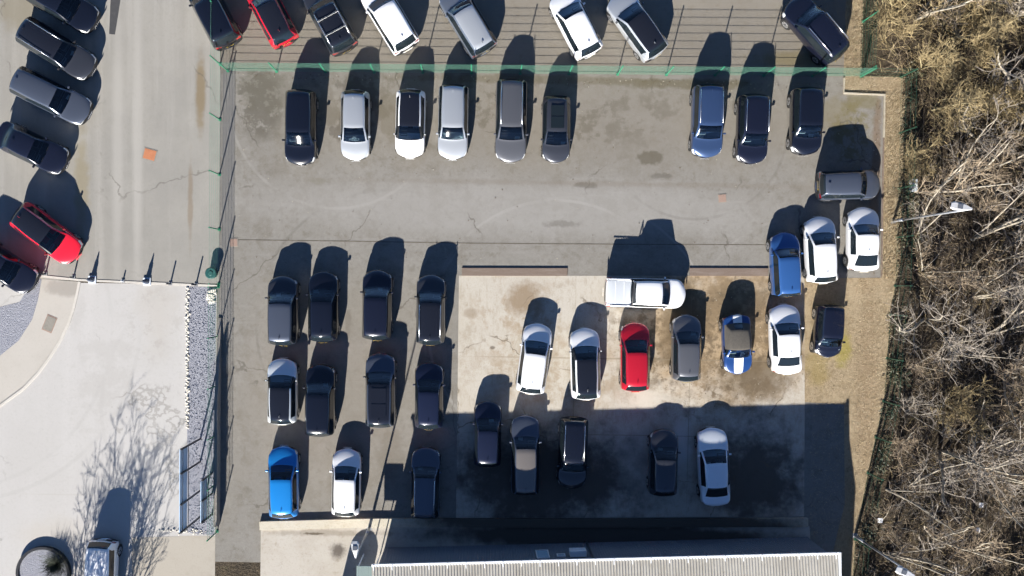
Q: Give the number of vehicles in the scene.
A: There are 52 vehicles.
